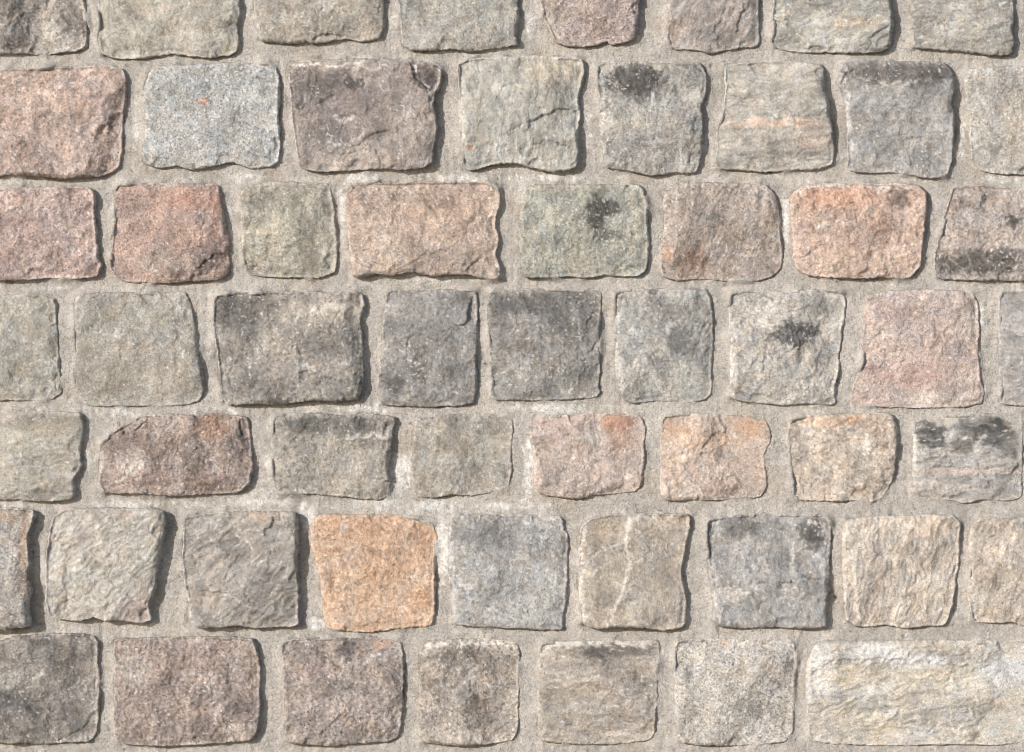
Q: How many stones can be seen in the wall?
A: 57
